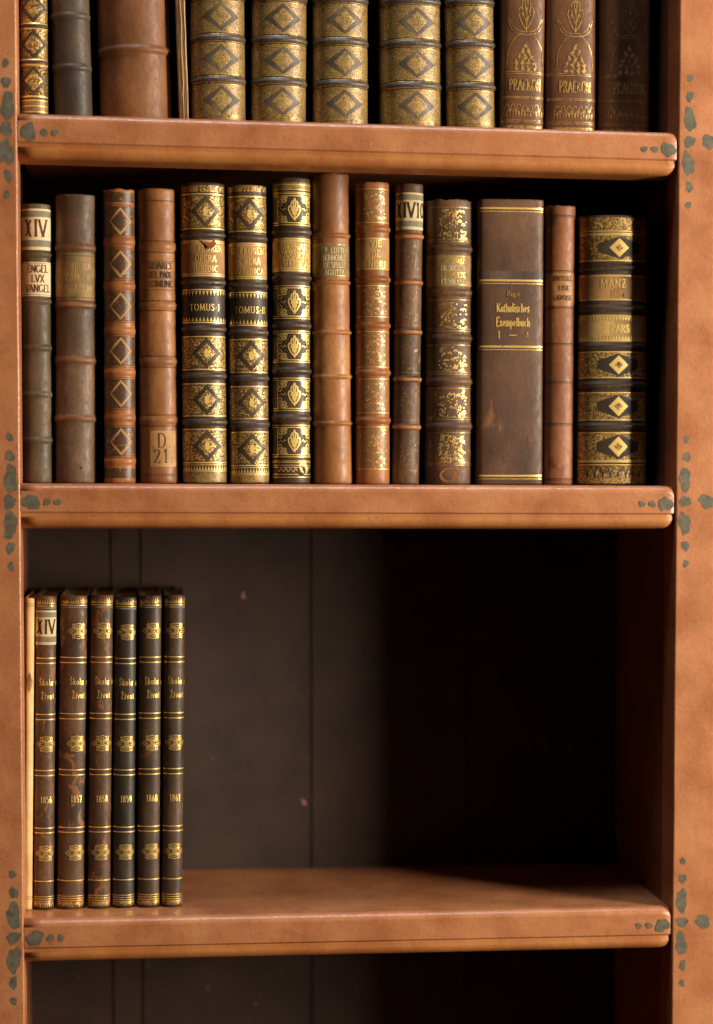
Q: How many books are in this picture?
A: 33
